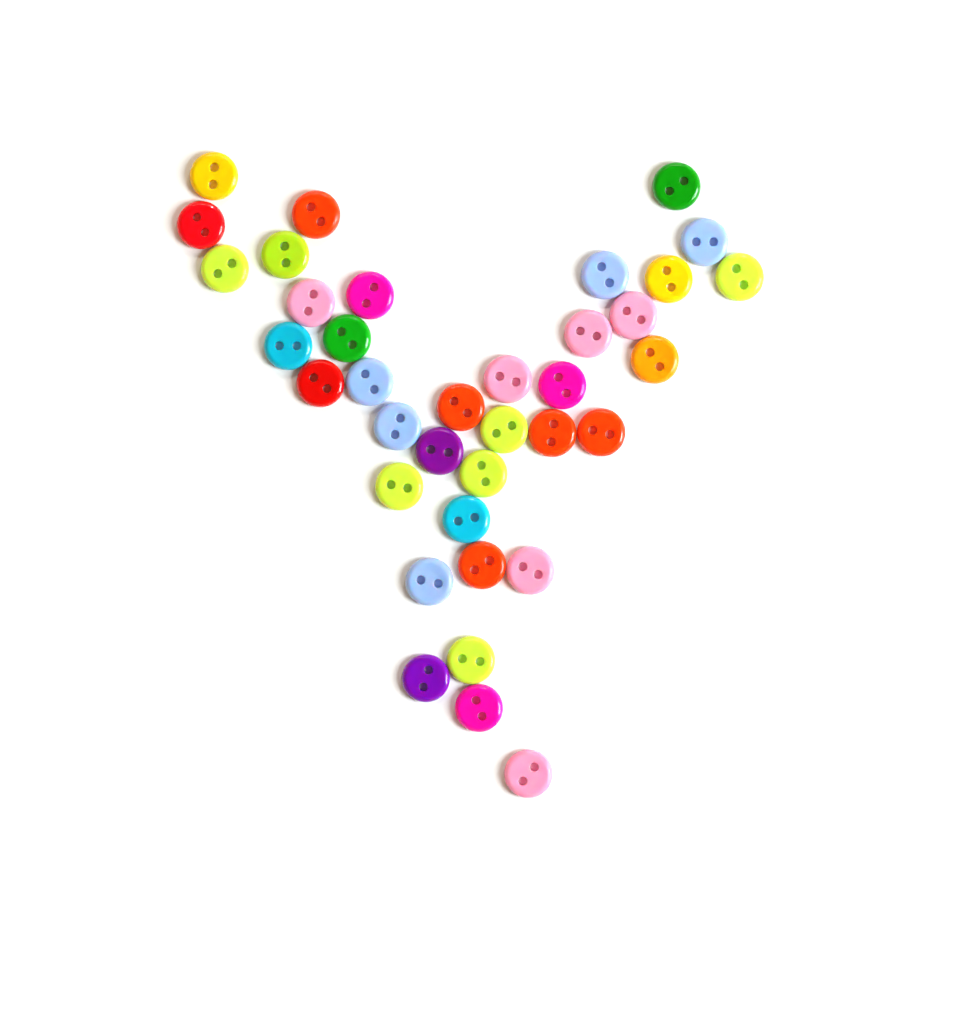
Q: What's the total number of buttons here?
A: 37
